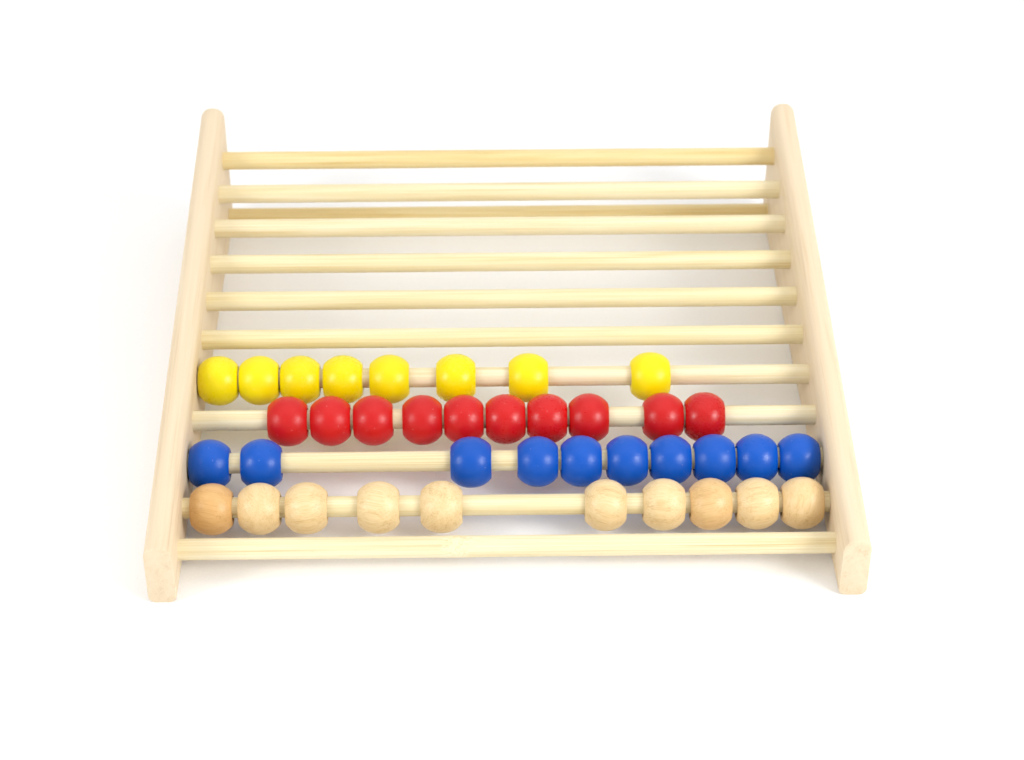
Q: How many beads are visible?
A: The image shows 38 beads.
